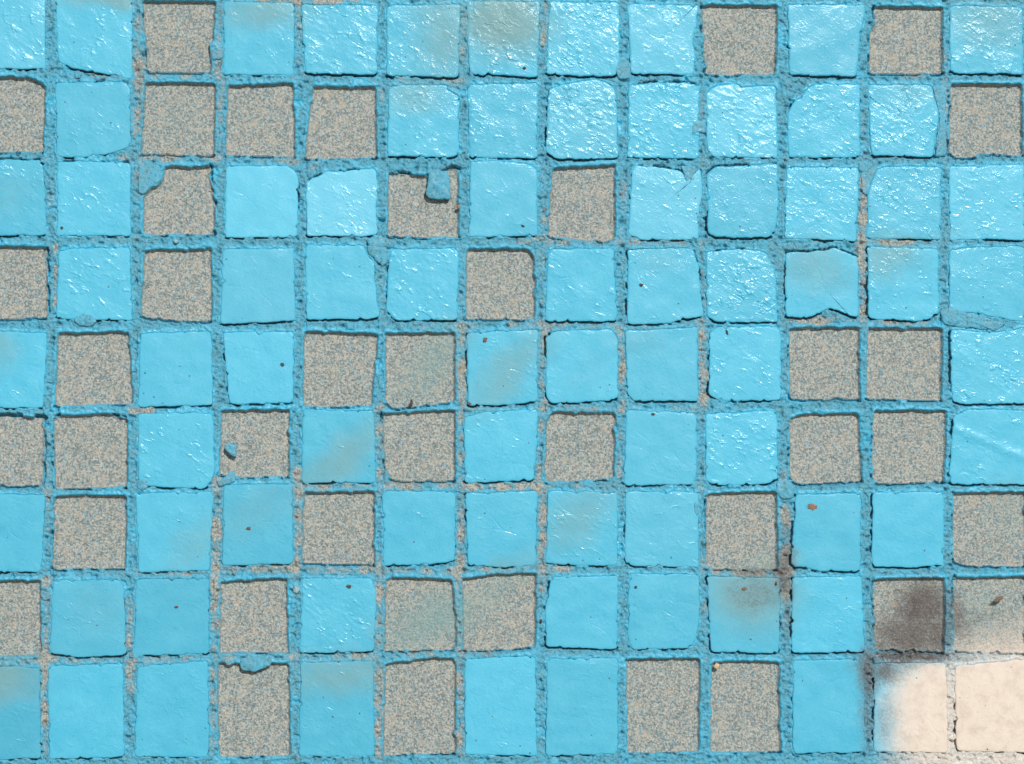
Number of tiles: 77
